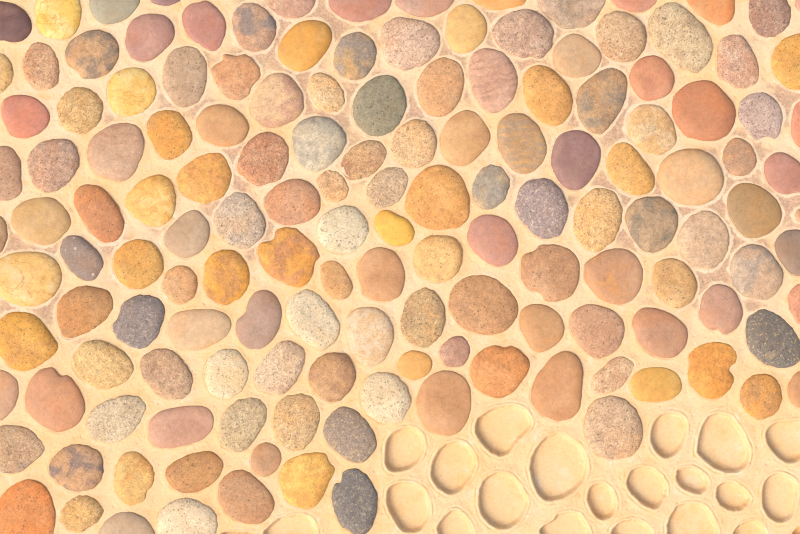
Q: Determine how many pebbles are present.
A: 148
